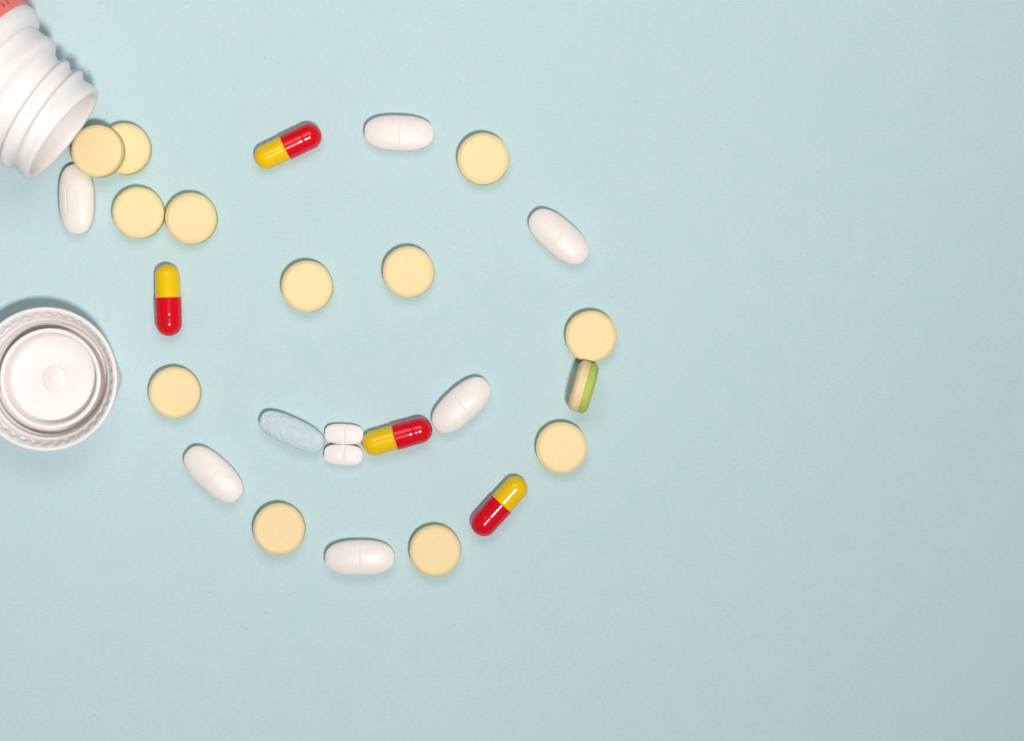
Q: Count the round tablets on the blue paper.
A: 13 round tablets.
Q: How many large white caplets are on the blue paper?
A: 6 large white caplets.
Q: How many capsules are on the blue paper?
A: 4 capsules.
